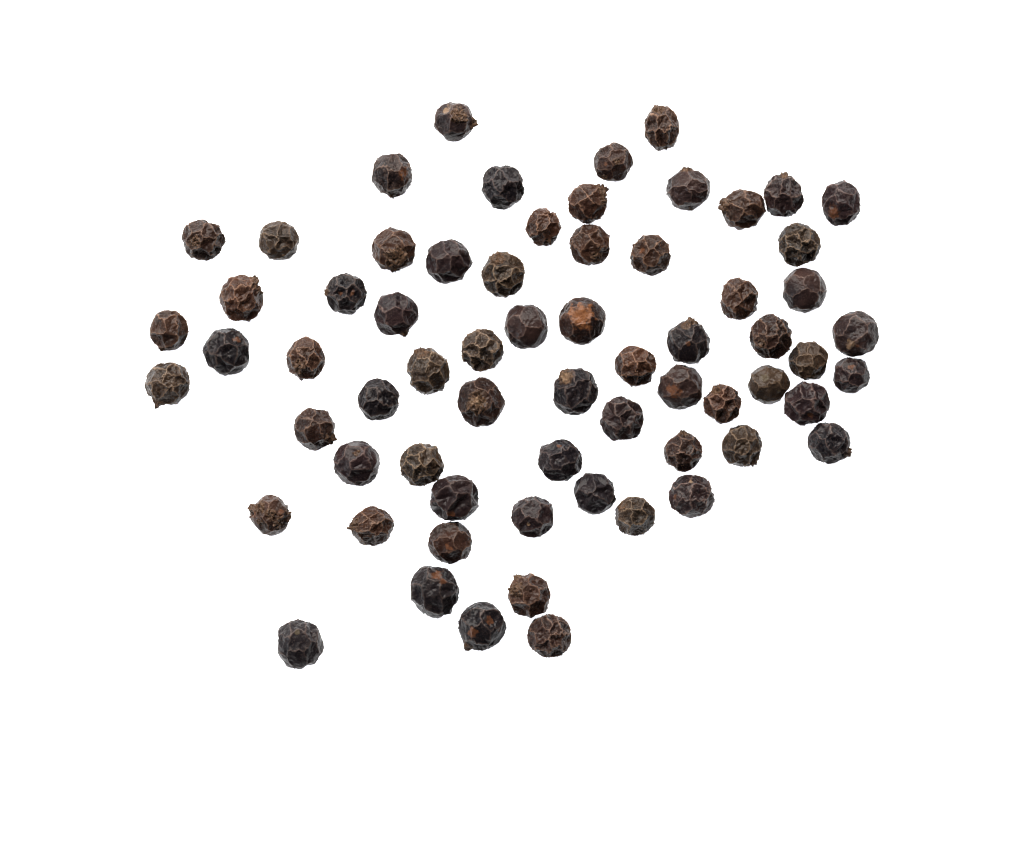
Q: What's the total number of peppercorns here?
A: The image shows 66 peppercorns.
